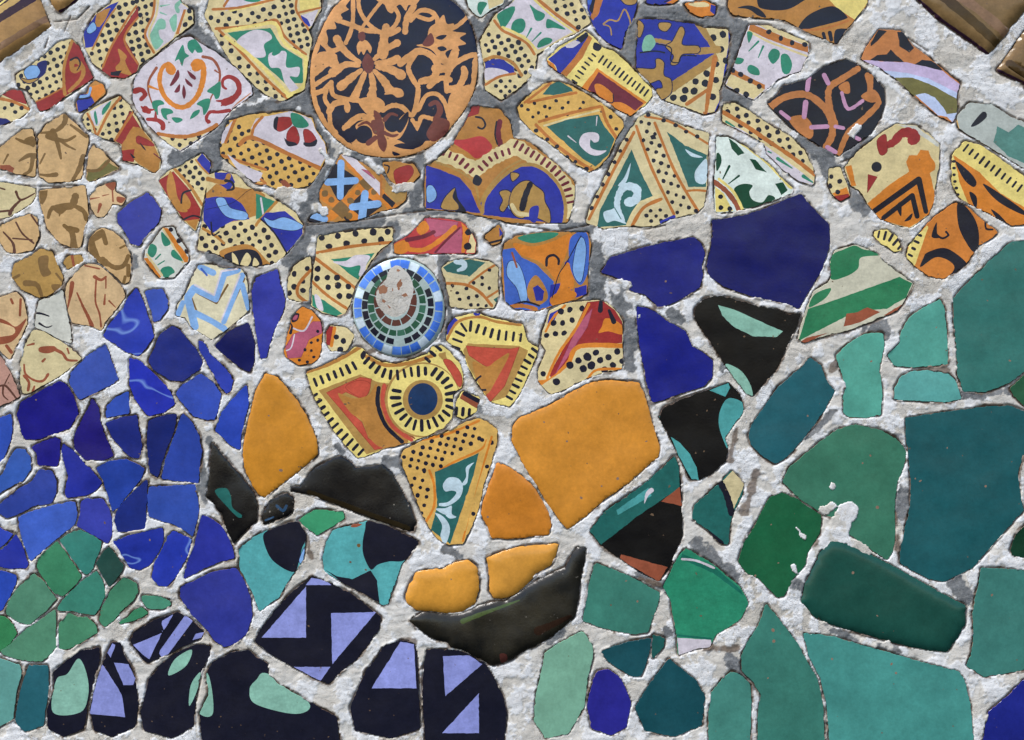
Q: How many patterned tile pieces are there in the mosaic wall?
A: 80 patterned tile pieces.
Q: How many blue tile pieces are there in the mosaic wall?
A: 39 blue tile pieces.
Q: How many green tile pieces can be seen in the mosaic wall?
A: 34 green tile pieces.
